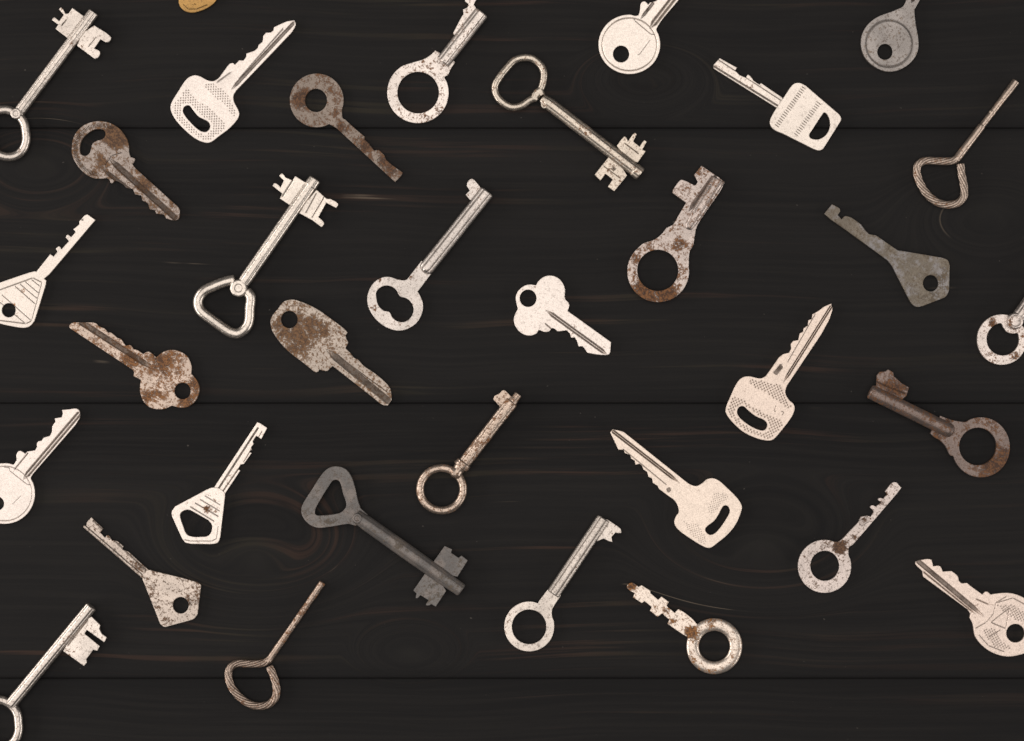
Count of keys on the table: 34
